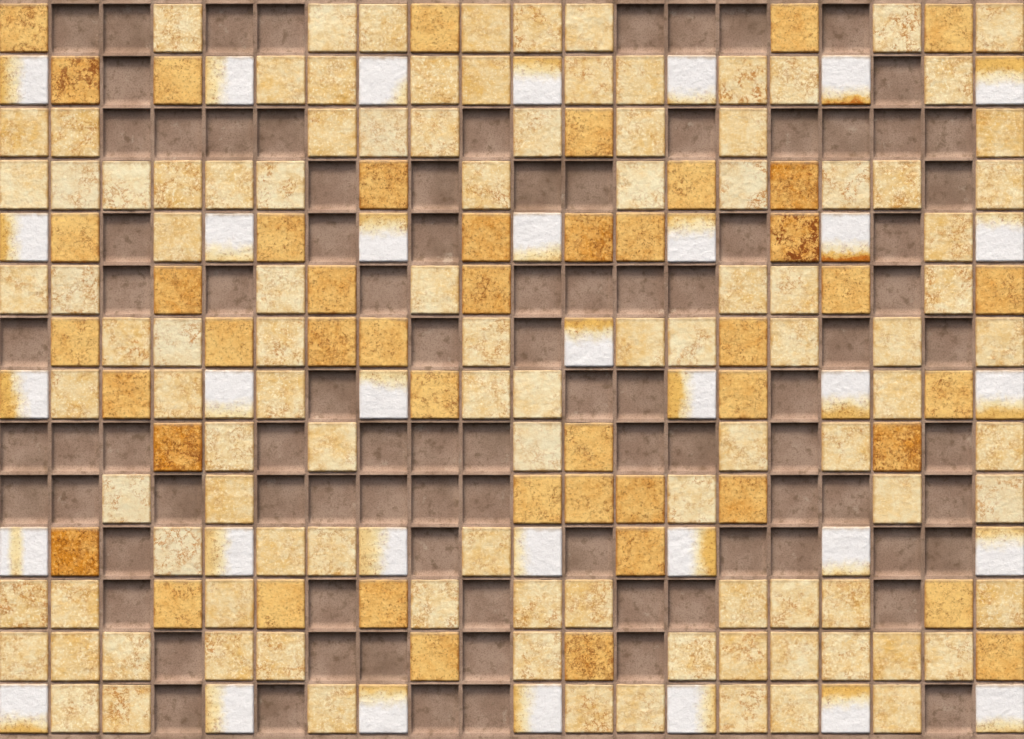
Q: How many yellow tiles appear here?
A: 107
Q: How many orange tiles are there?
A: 46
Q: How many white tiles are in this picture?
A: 35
